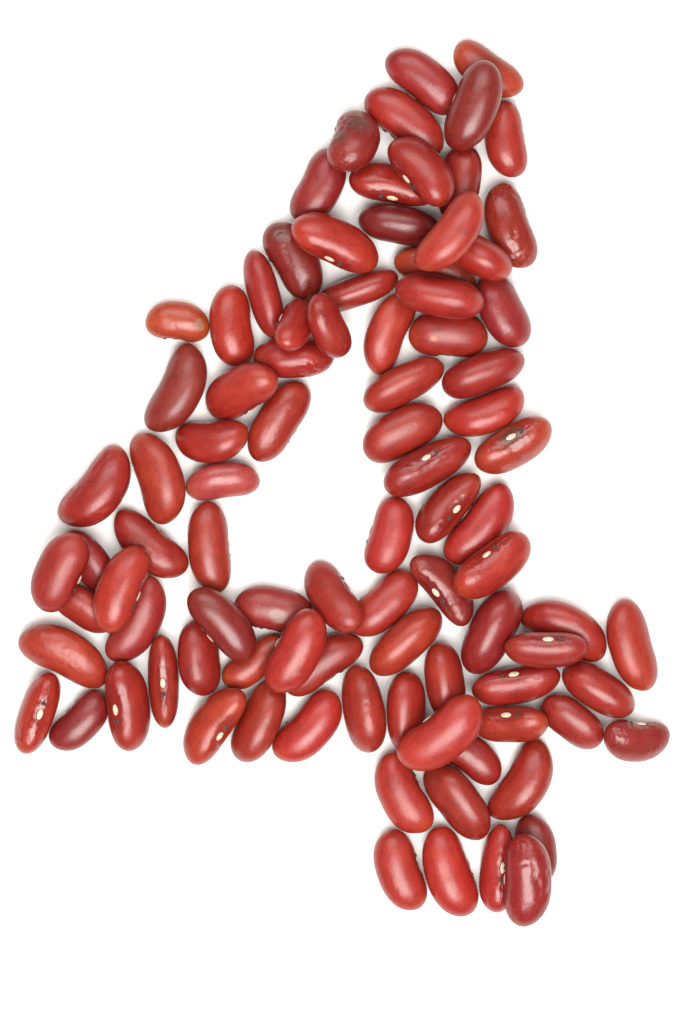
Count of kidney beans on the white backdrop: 92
